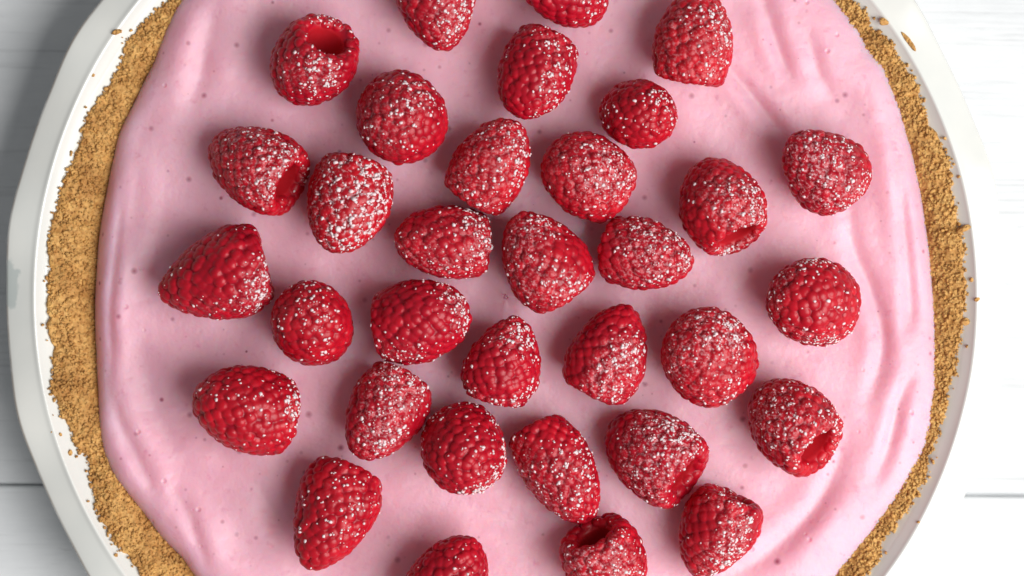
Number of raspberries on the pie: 33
